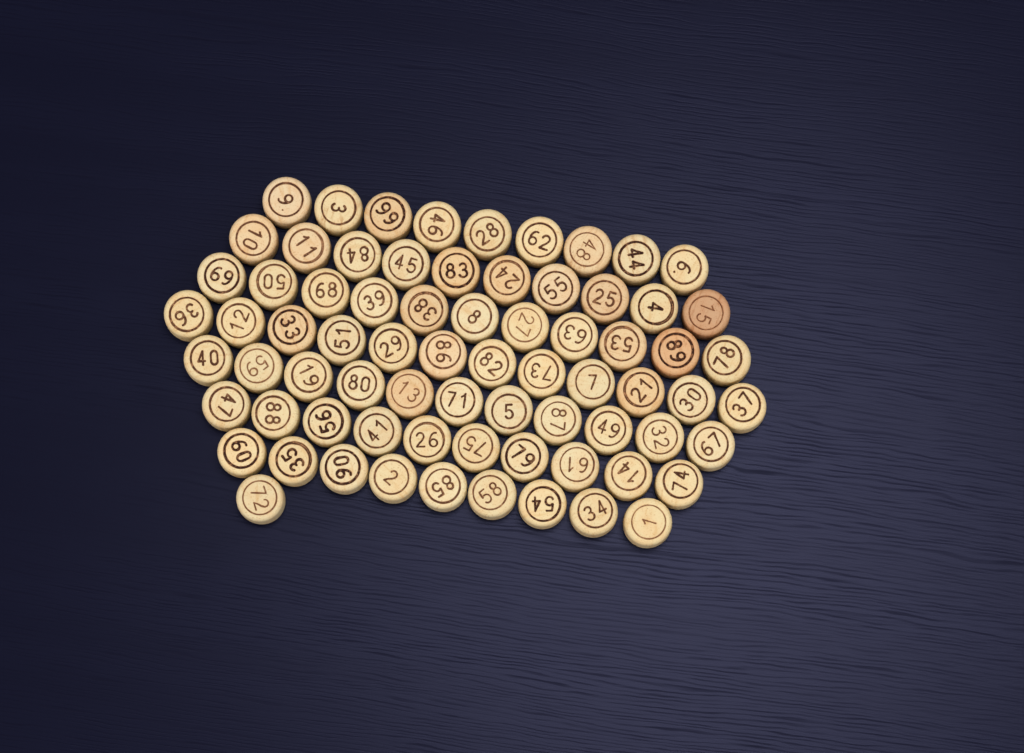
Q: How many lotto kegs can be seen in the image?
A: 73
